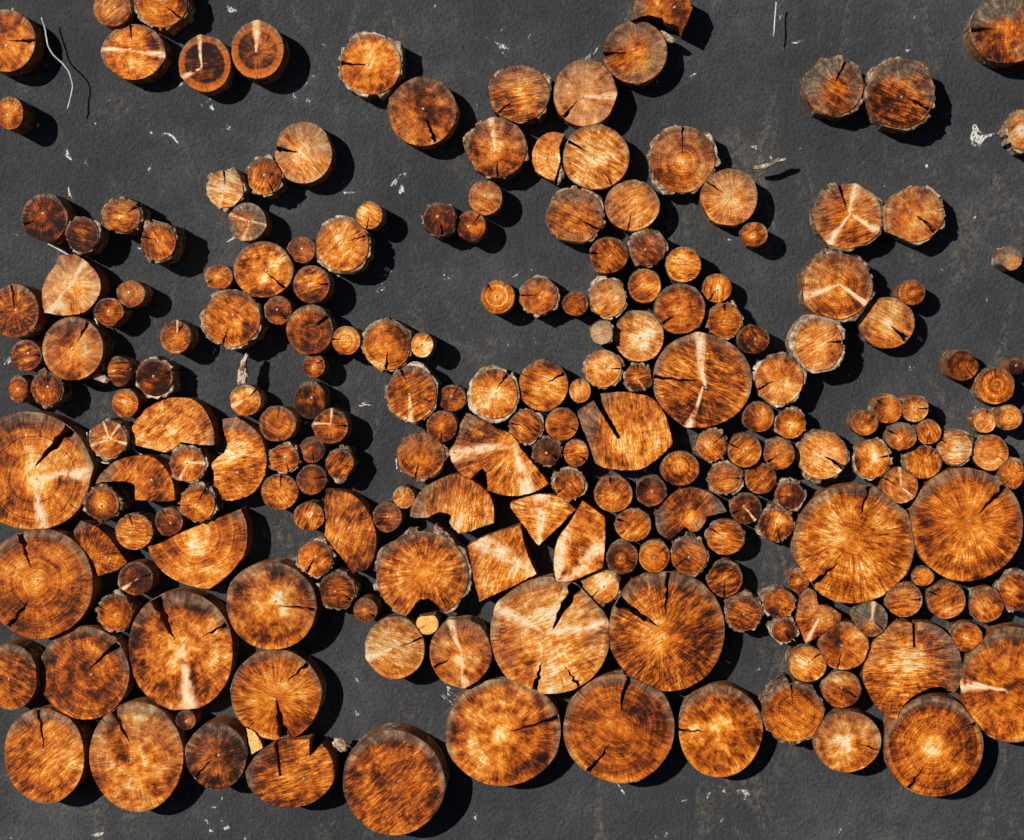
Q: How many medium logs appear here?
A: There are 49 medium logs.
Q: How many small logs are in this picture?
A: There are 128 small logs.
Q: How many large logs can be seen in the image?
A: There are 22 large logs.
